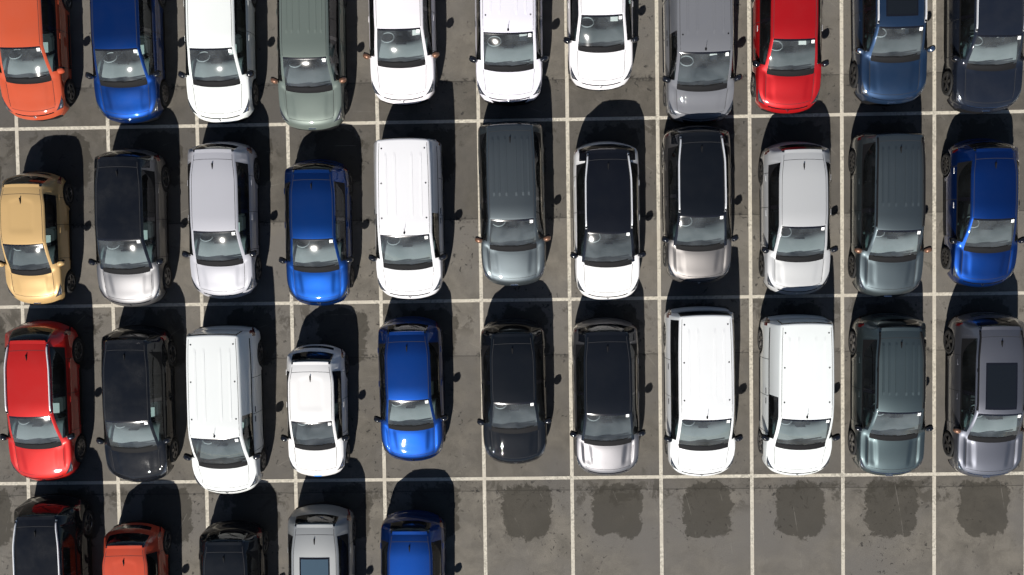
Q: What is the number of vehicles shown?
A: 38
